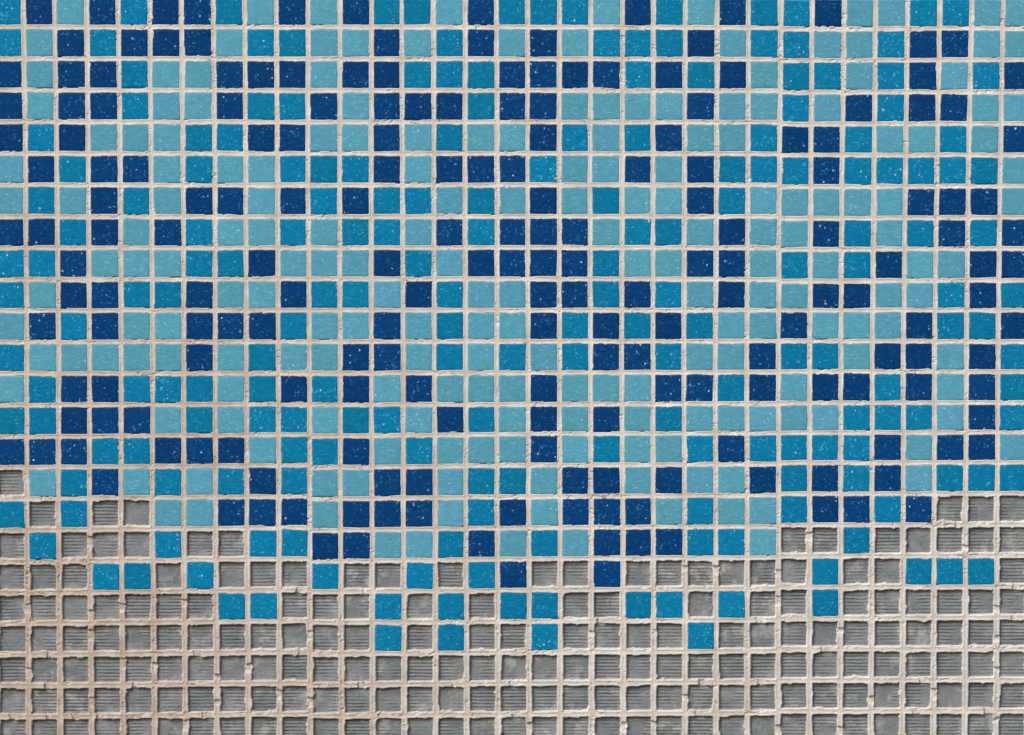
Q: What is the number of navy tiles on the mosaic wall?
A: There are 200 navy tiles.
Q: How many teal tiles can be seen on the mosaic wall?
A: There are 200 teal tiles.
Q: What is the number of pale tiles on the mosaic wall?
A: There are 200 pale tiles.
